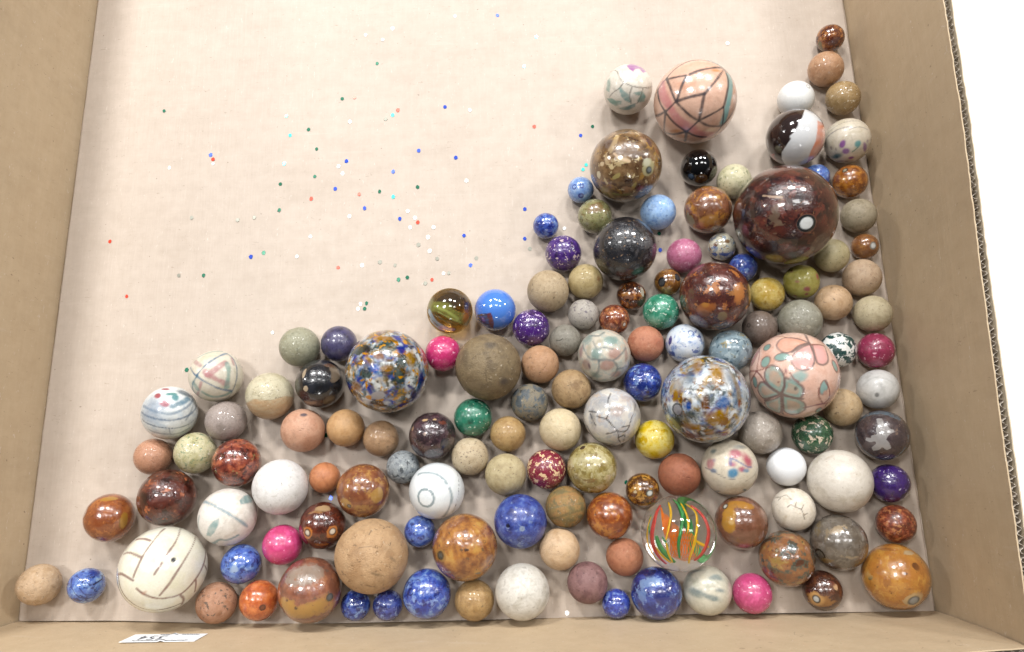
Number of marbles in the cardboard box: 138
